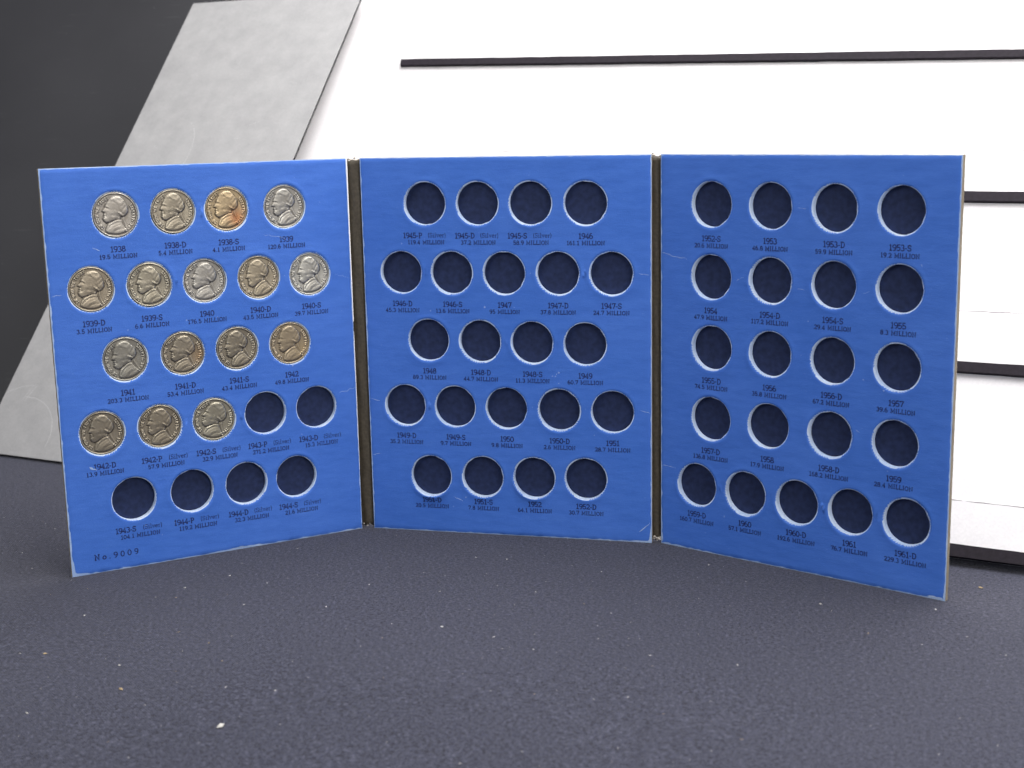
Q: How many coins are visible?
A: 16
